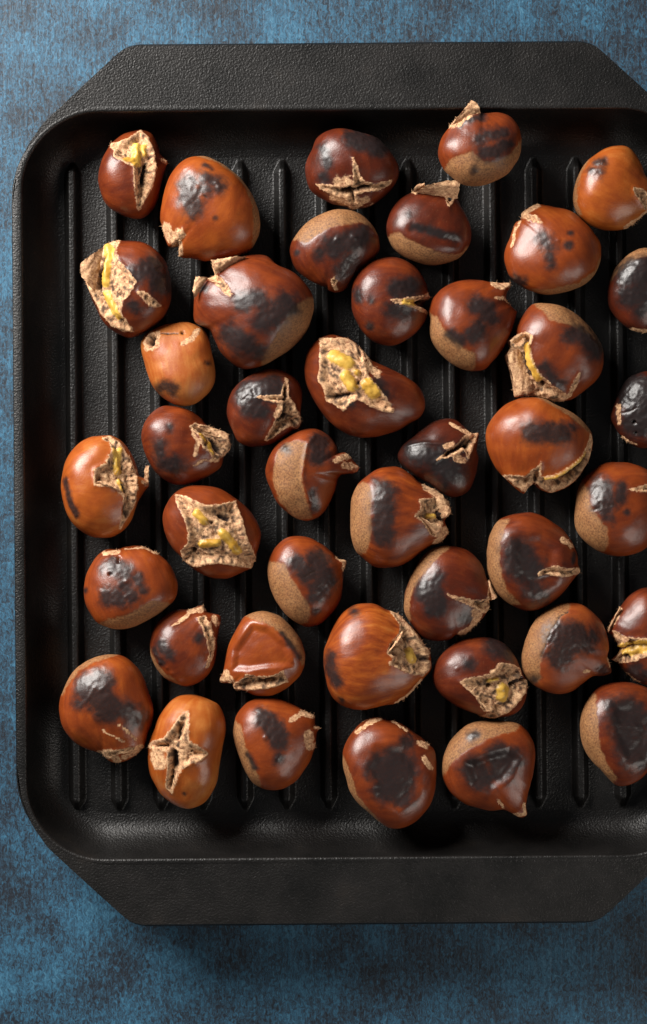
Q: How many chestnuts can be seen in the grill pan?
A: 42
